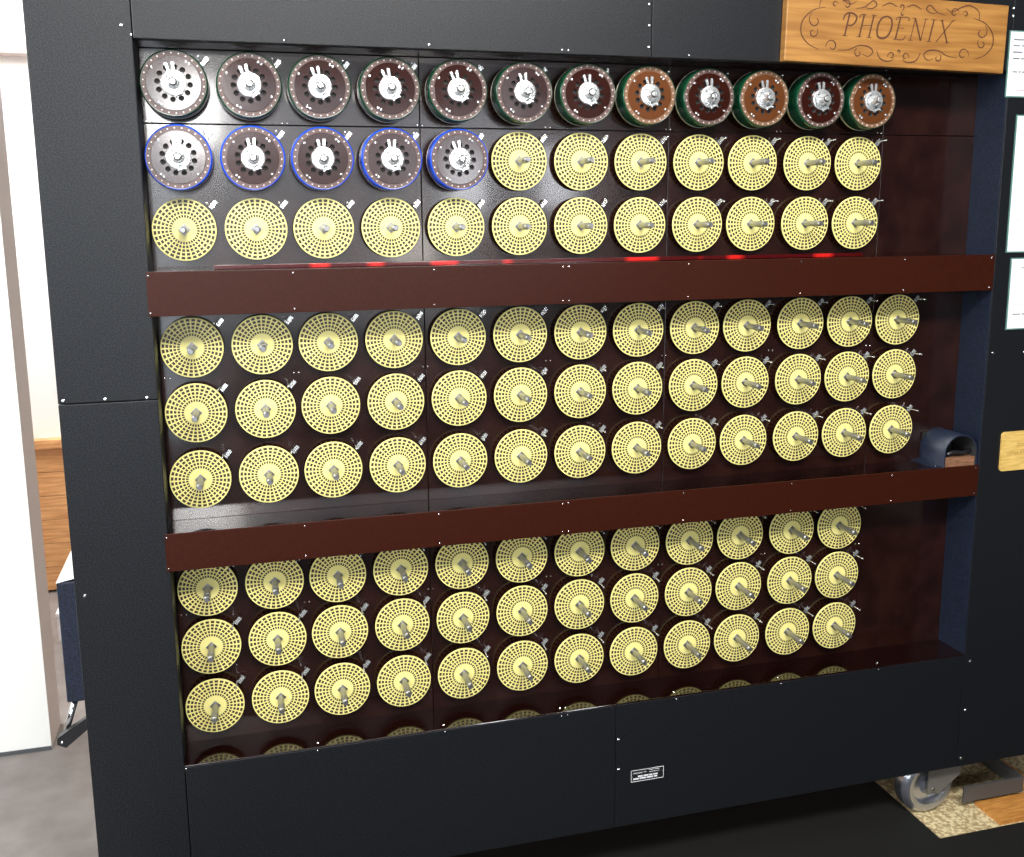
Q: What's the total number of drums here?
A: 17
